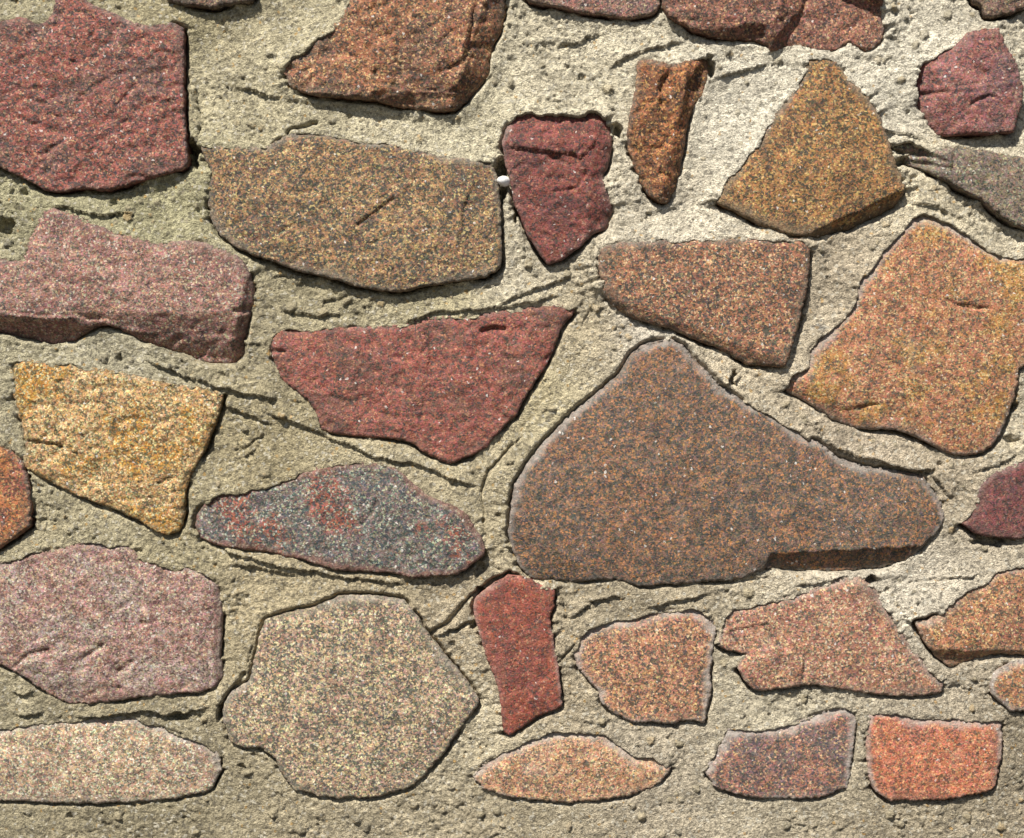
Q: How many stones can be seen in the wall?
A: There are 32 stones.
